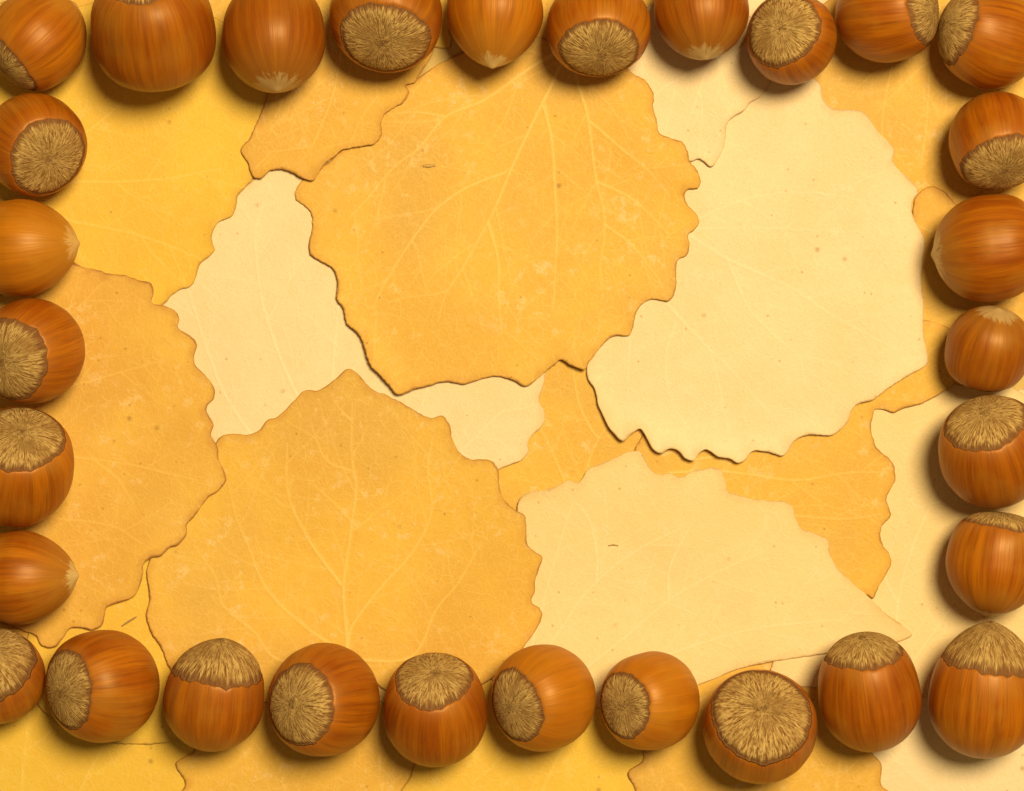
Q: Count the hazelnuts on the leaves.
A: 30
